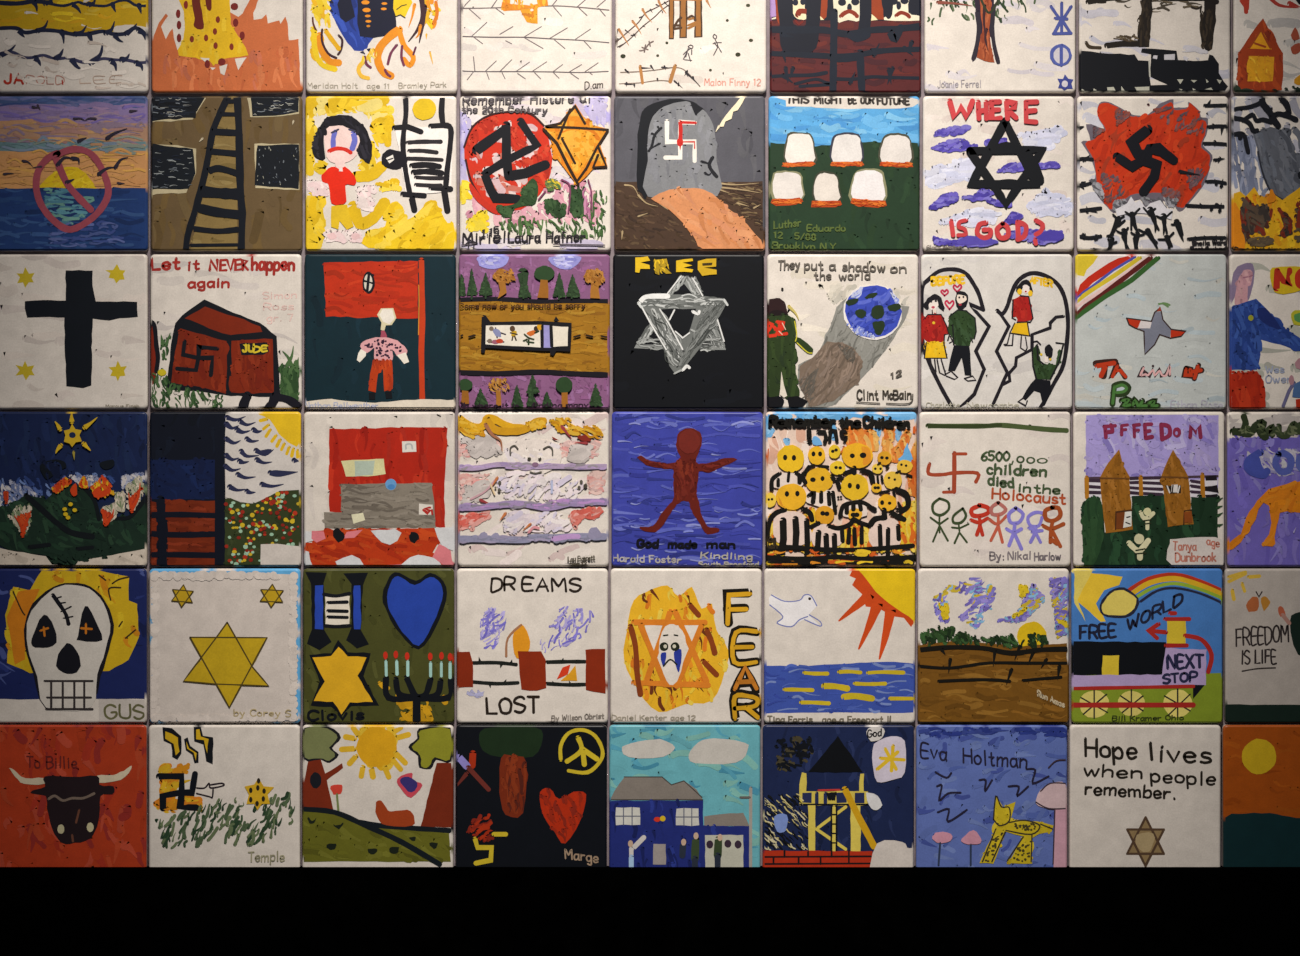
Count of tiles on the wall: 54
